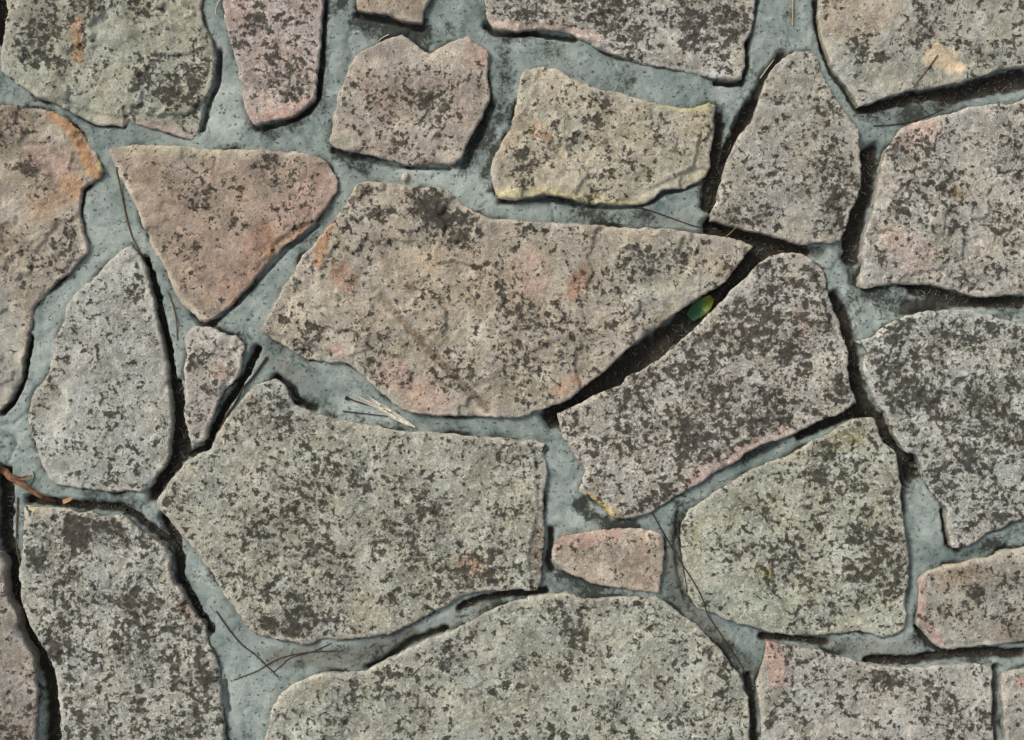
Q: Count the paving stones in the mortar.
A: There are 25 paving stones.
